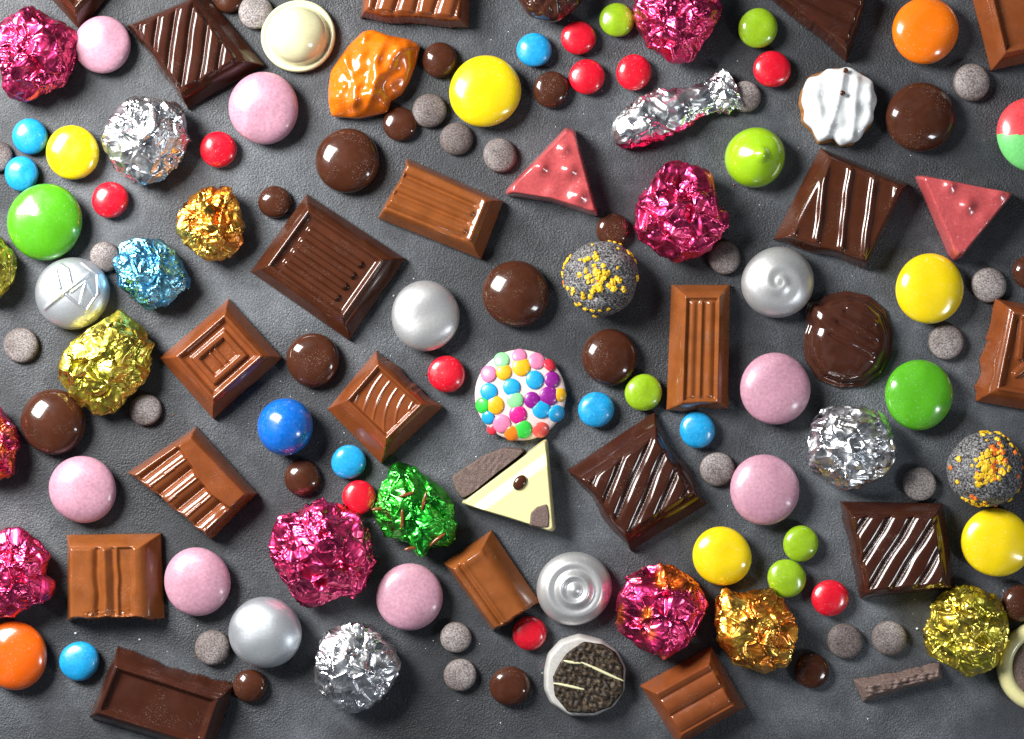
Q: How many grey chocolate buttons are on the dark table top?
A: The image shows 20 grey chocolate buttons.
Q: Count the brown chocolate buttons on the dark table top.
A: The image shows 18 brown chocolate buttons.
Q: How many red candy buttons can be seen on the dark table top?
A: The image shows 10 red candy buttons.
